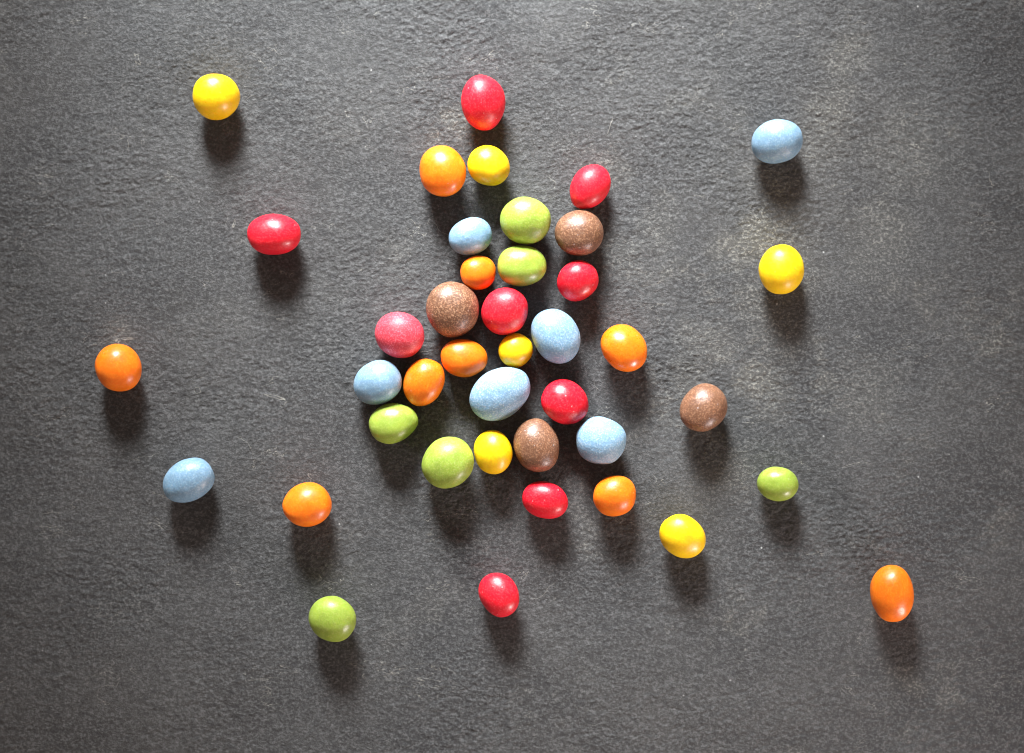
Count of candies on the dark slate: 41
